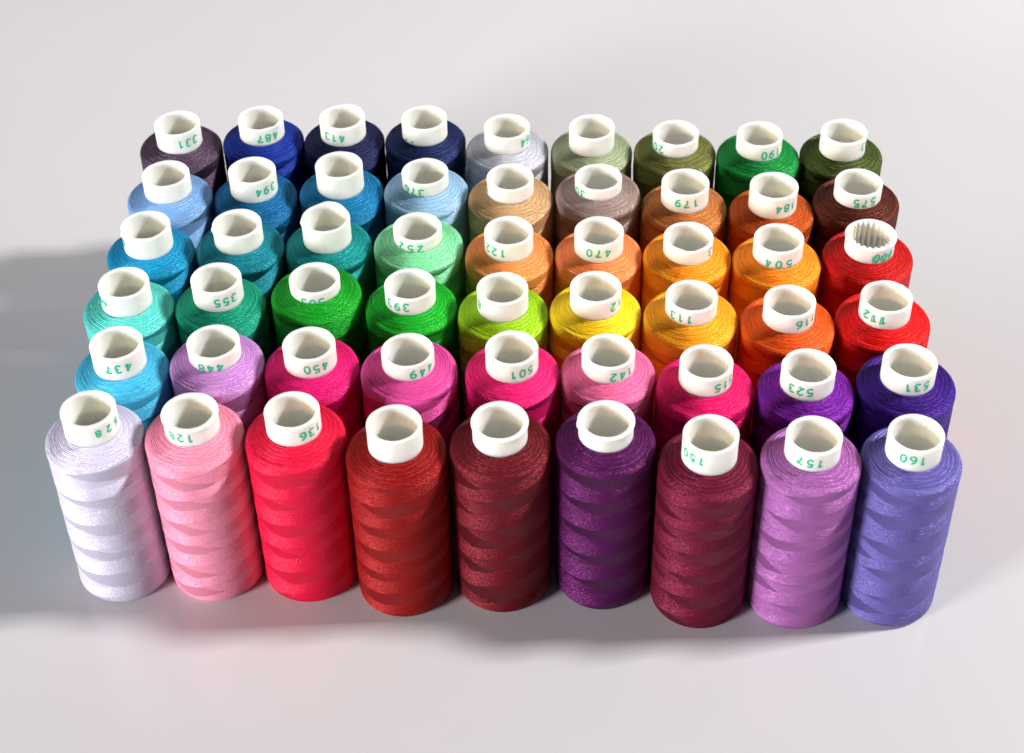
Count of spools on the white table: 54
